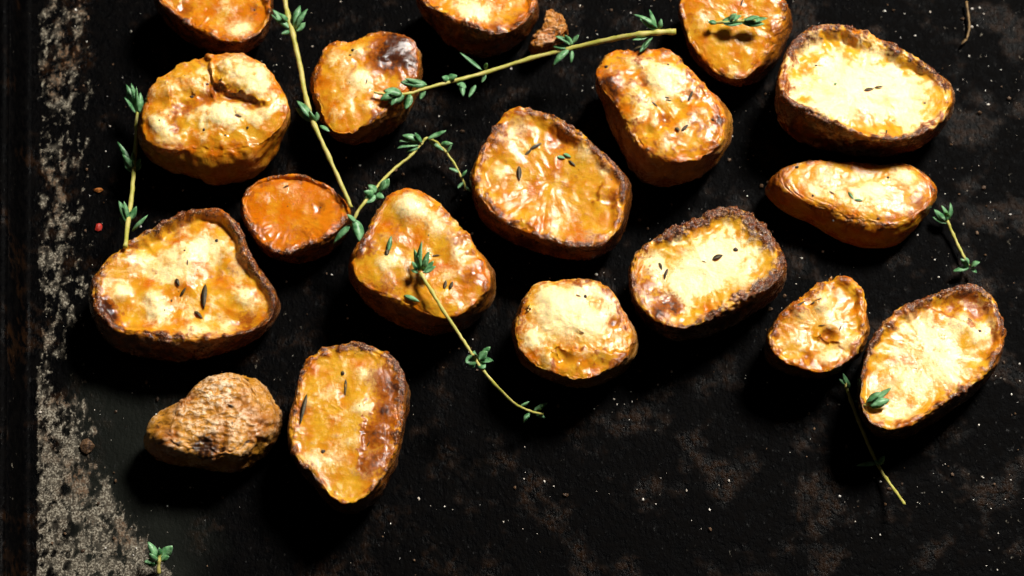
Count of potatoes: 19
